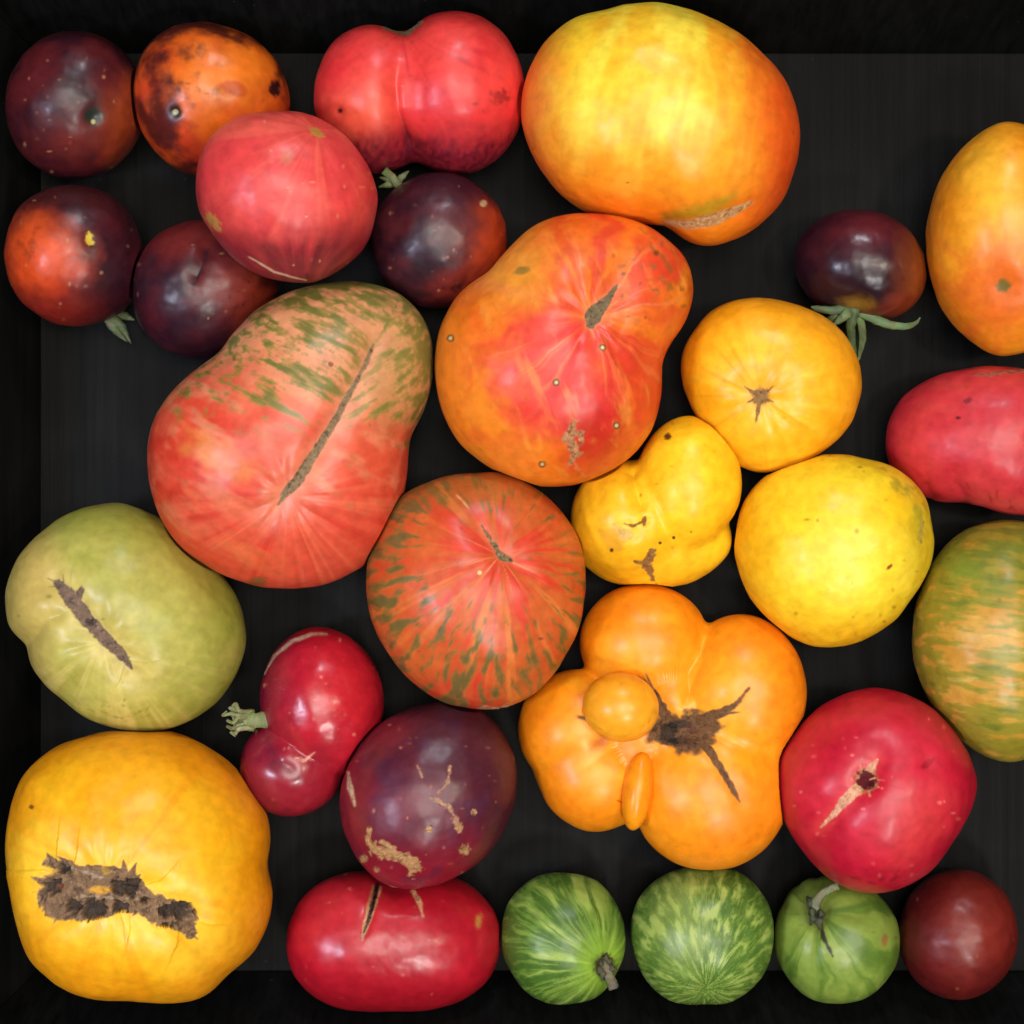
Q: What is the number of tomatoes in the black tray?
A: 29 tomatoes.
